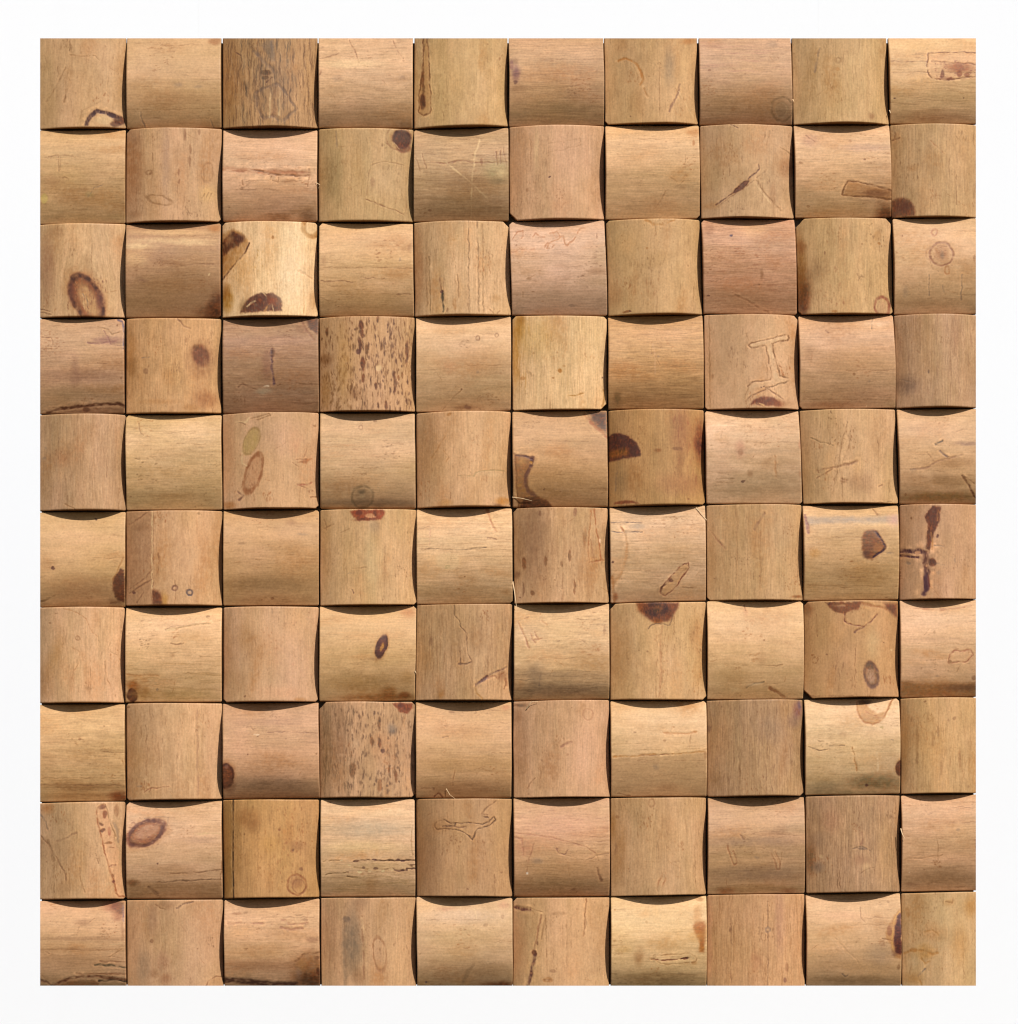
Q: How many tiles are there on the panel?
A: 100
